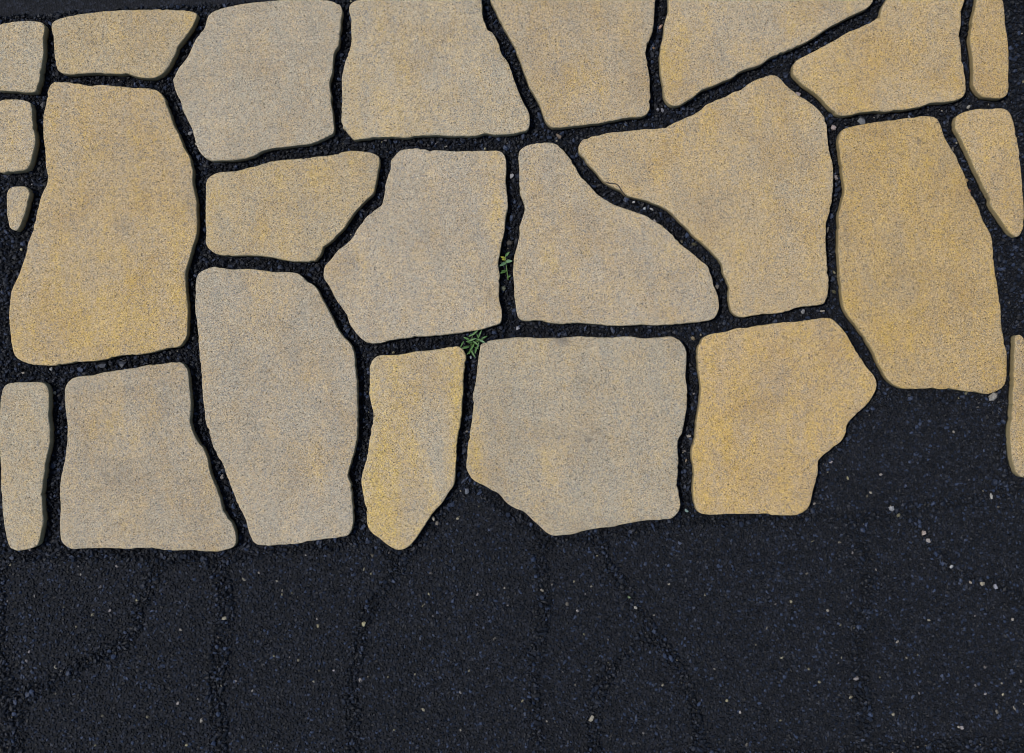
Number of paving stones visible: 24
